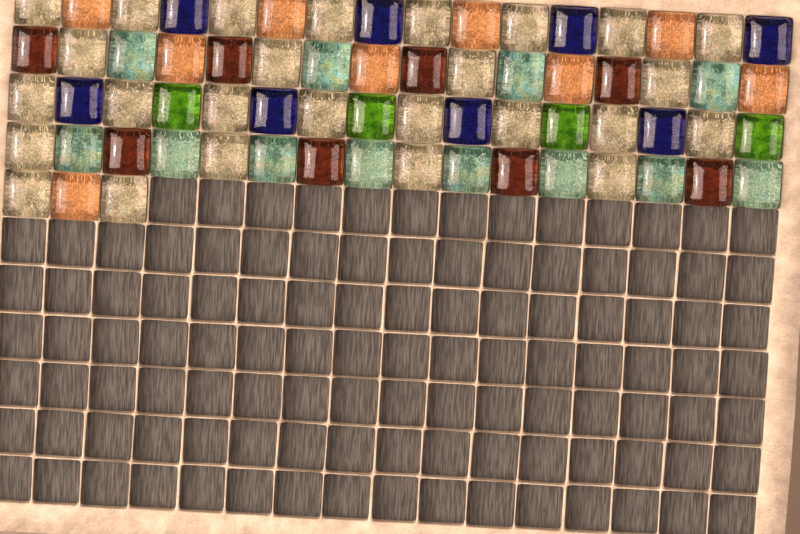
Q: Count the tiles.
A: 67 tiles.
